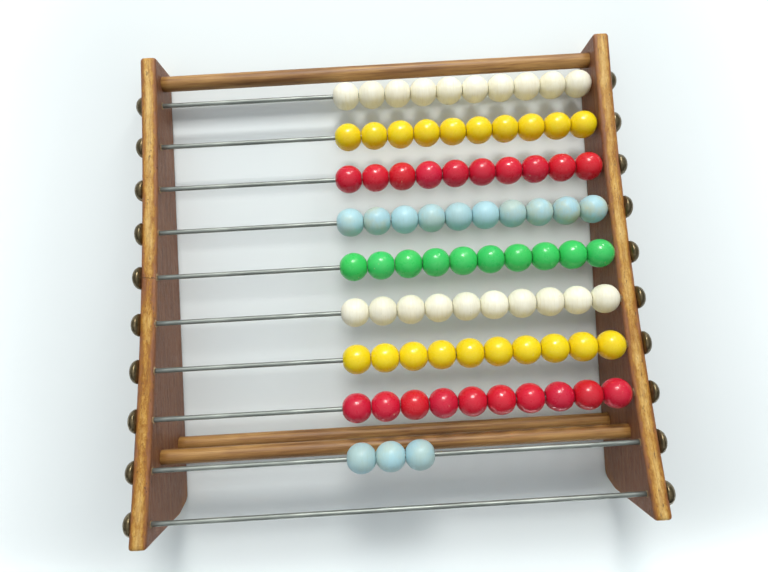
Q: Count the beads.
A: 83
